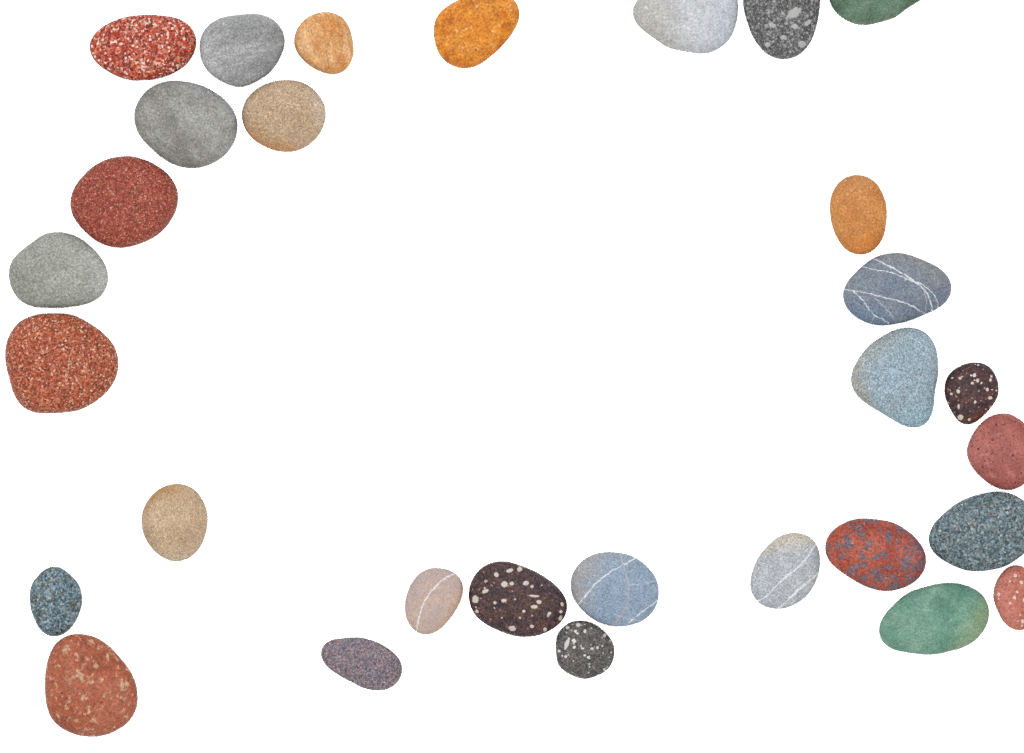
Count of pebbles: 30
